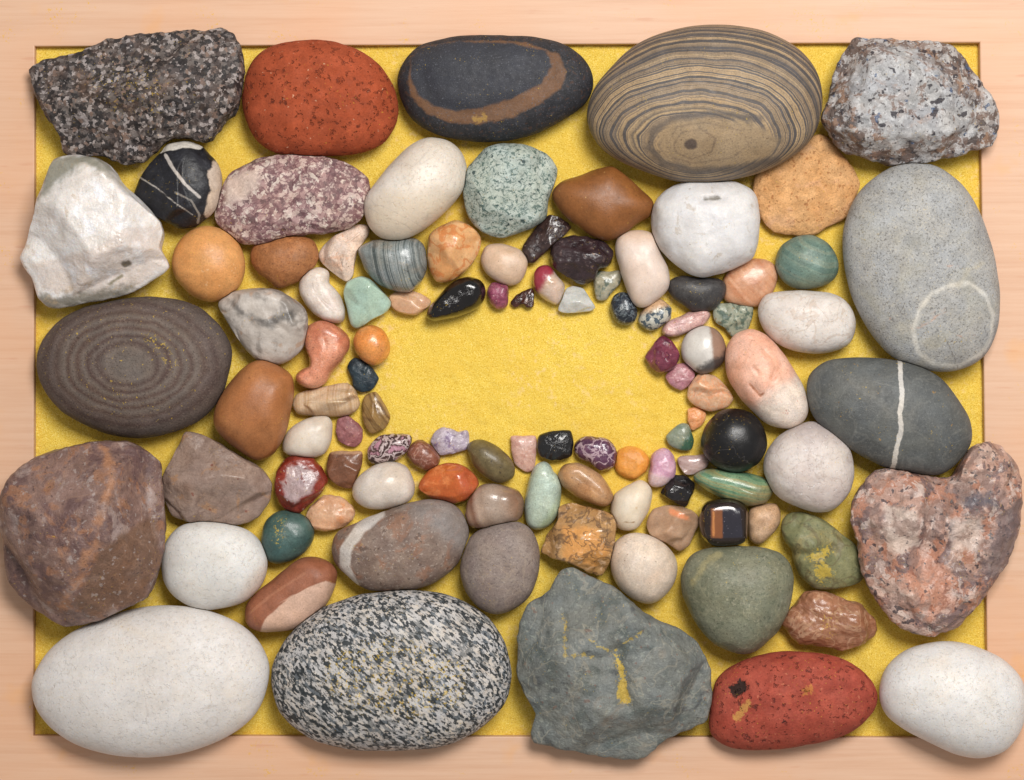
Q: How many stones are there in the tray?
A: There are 102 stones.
